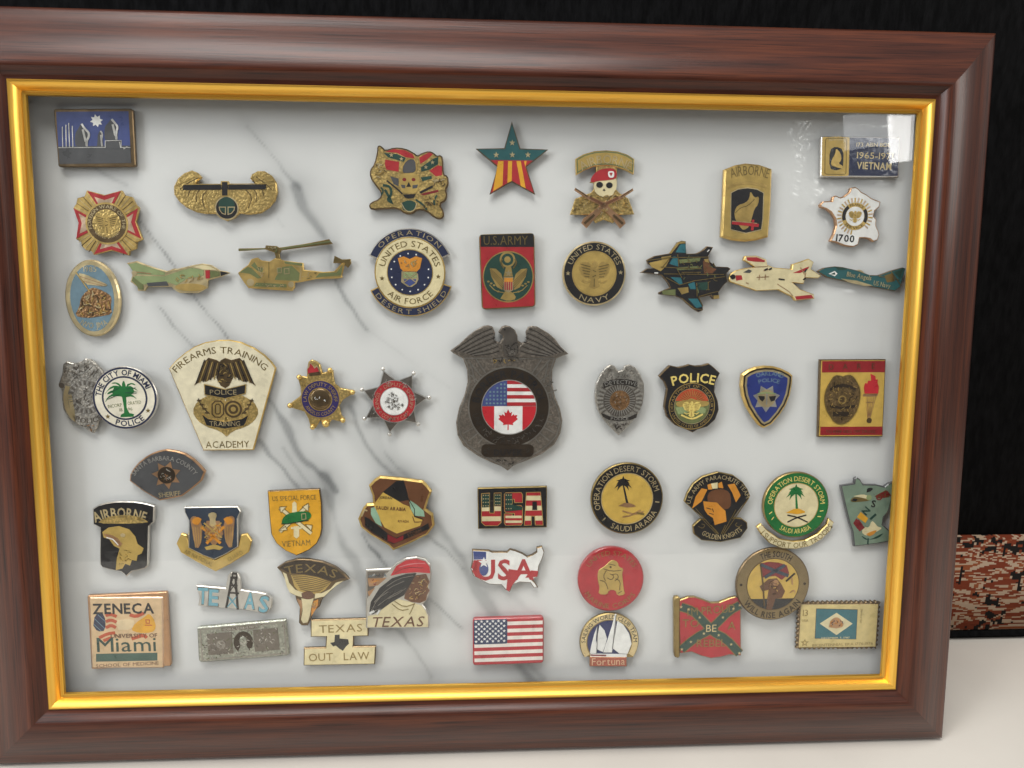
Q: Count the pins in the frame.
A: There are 51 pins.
